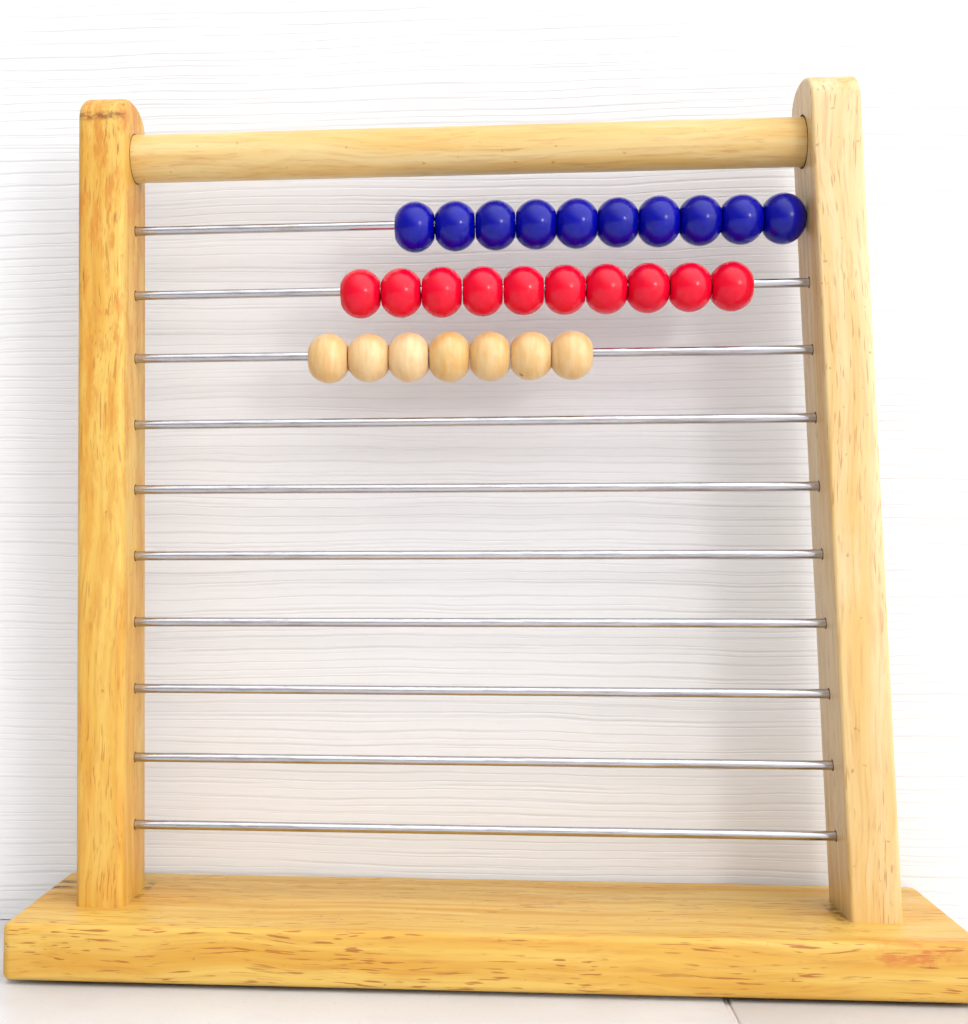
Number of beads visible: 27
